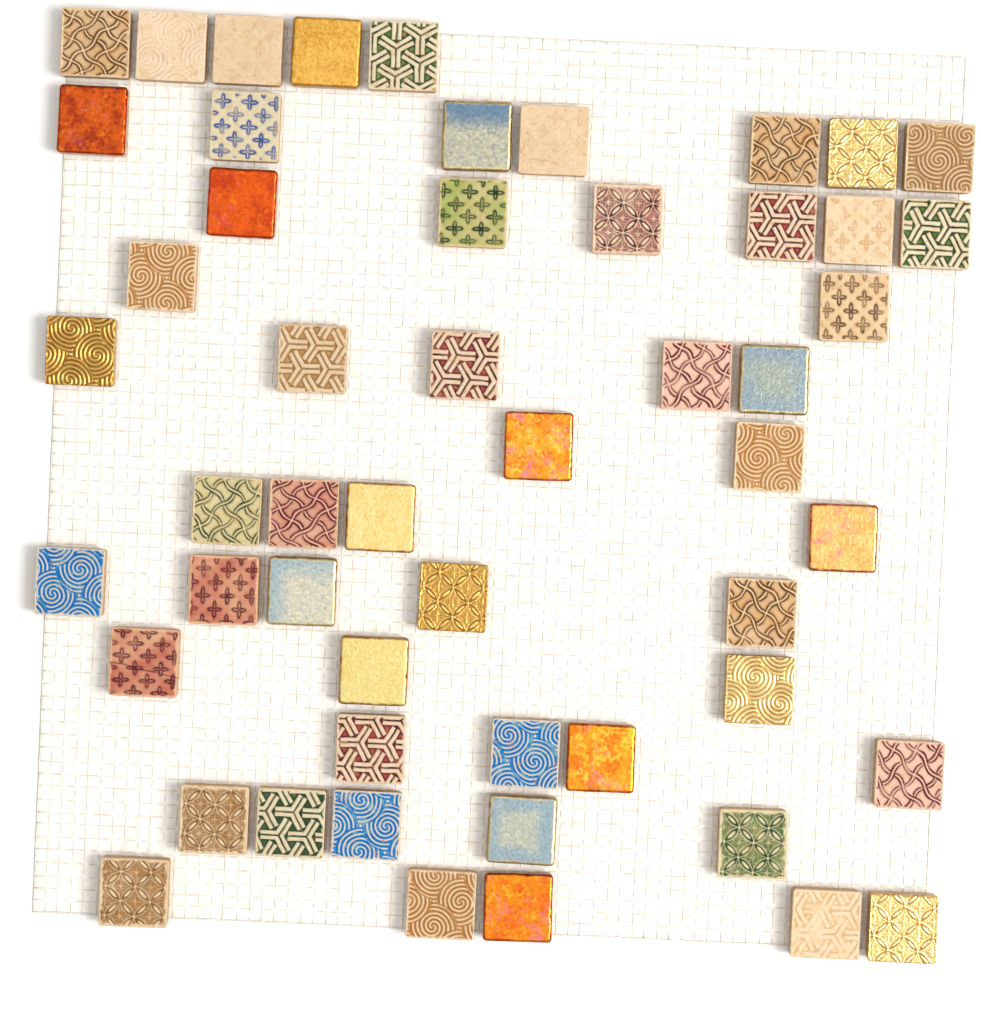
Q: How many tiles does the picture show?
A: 53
